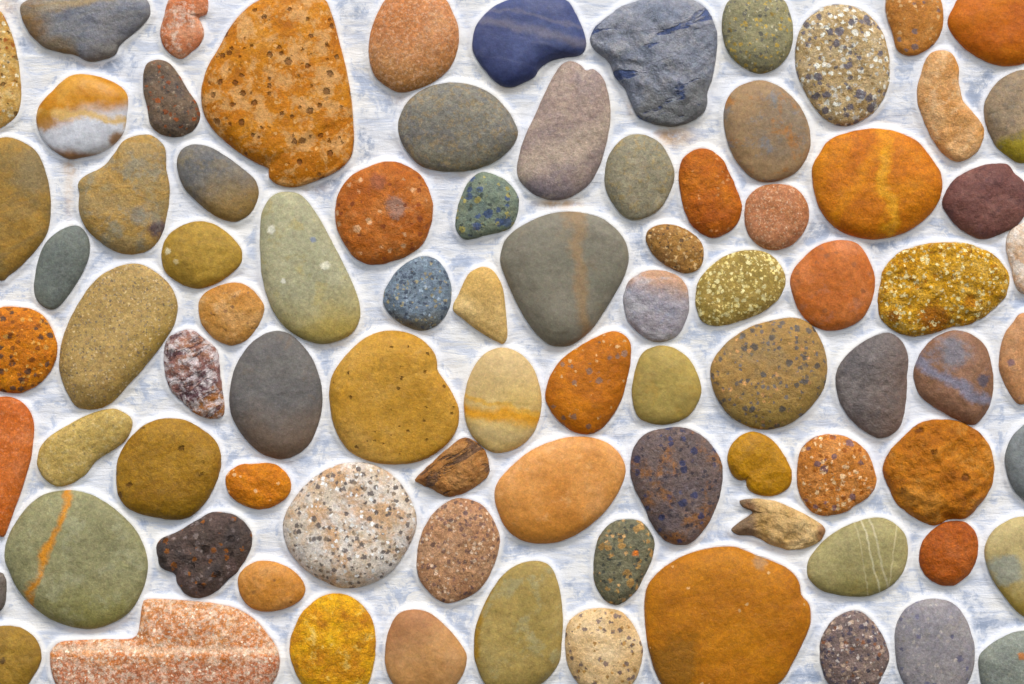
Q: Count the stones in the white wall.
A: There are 85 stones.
